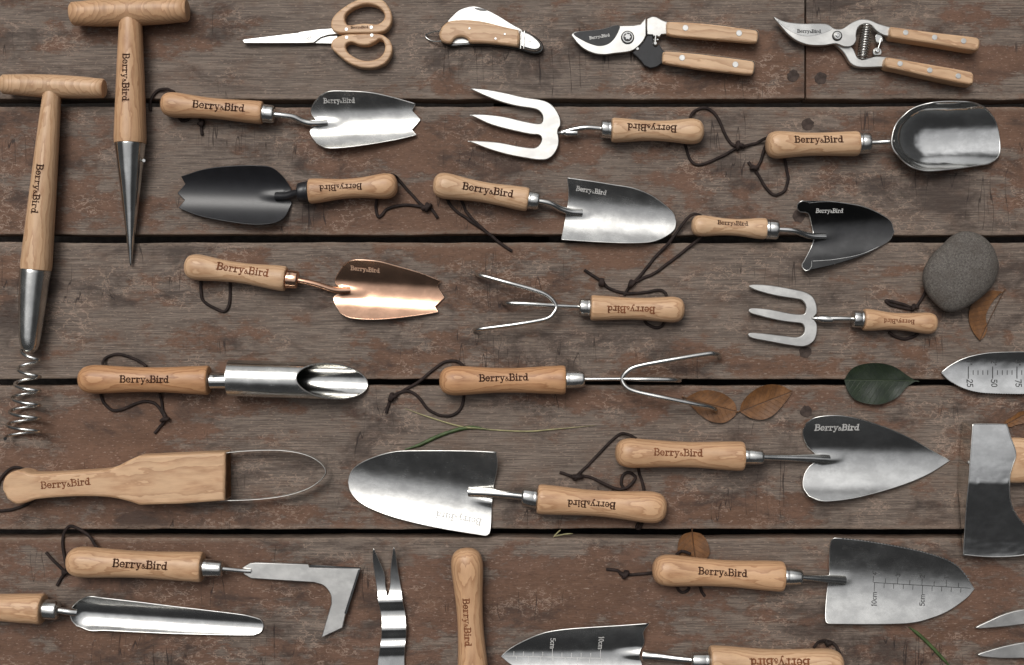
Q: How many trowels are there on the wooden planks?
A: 10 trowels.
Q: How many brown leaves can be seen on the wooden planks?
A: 5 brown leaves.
